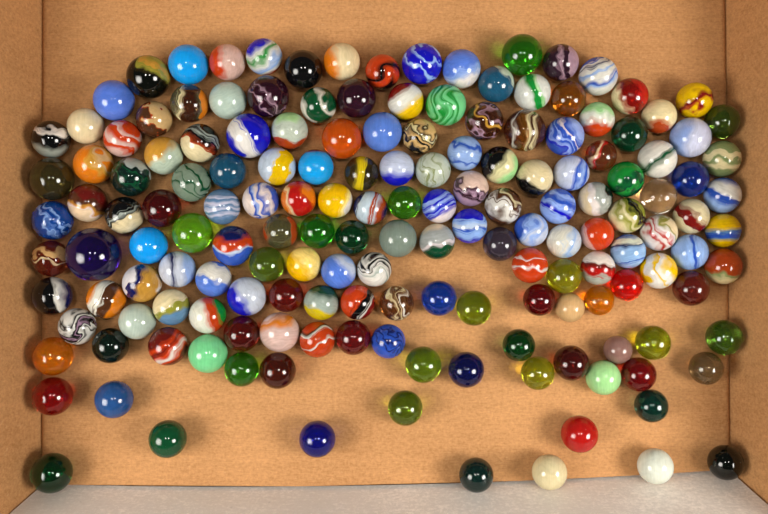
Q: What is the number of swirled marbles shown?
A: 98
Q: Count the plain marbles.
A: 67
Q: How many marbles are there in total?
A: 165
